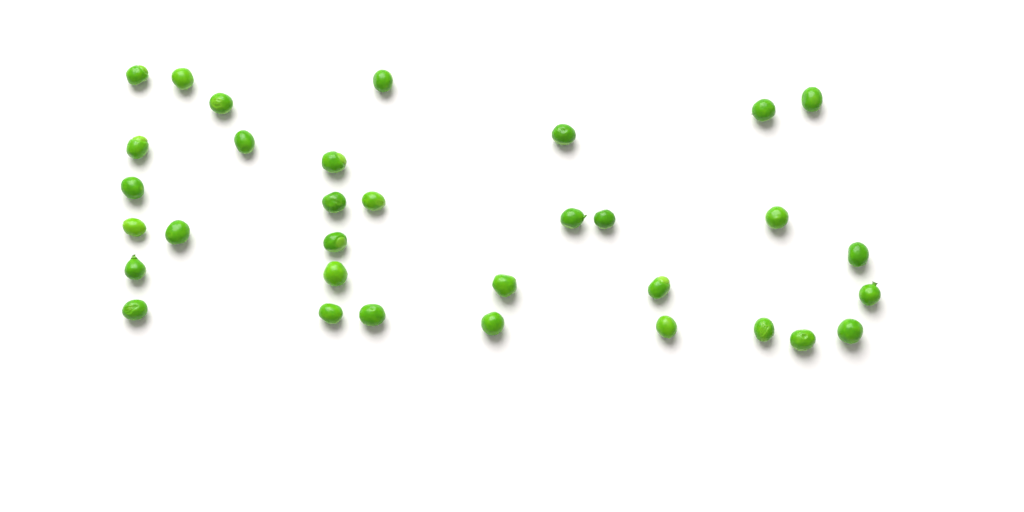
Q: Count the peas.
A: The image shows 33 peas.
